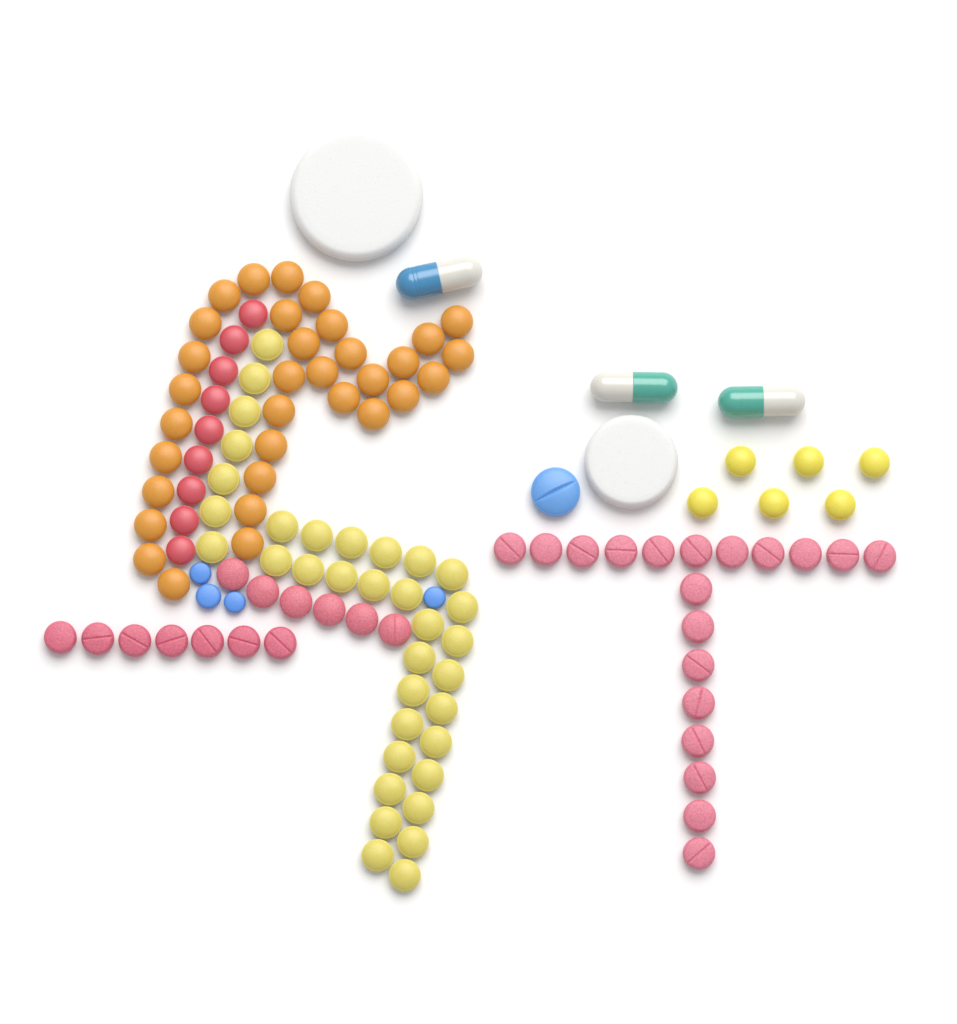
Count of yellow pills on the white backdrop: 41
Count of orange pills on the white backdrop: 33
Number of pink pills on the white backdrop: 32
